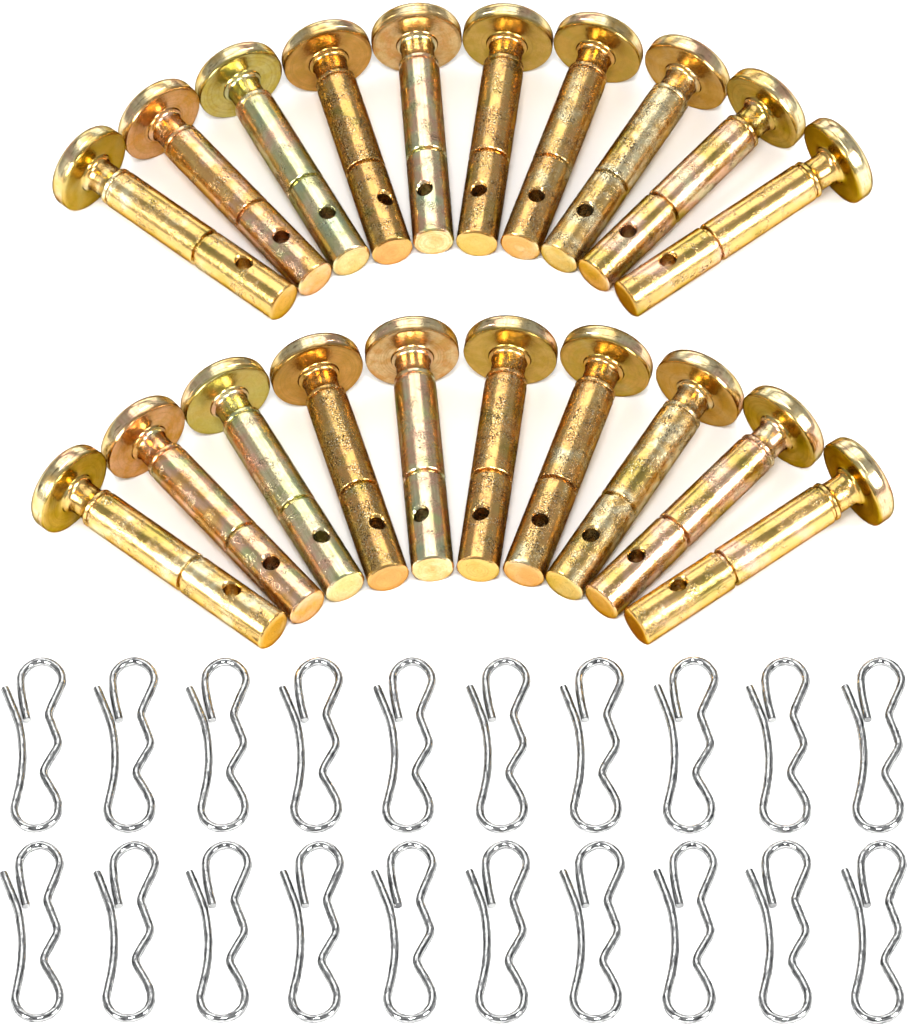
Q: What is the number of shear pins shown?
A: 20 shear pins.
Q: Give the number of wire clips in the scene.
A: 20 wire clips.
